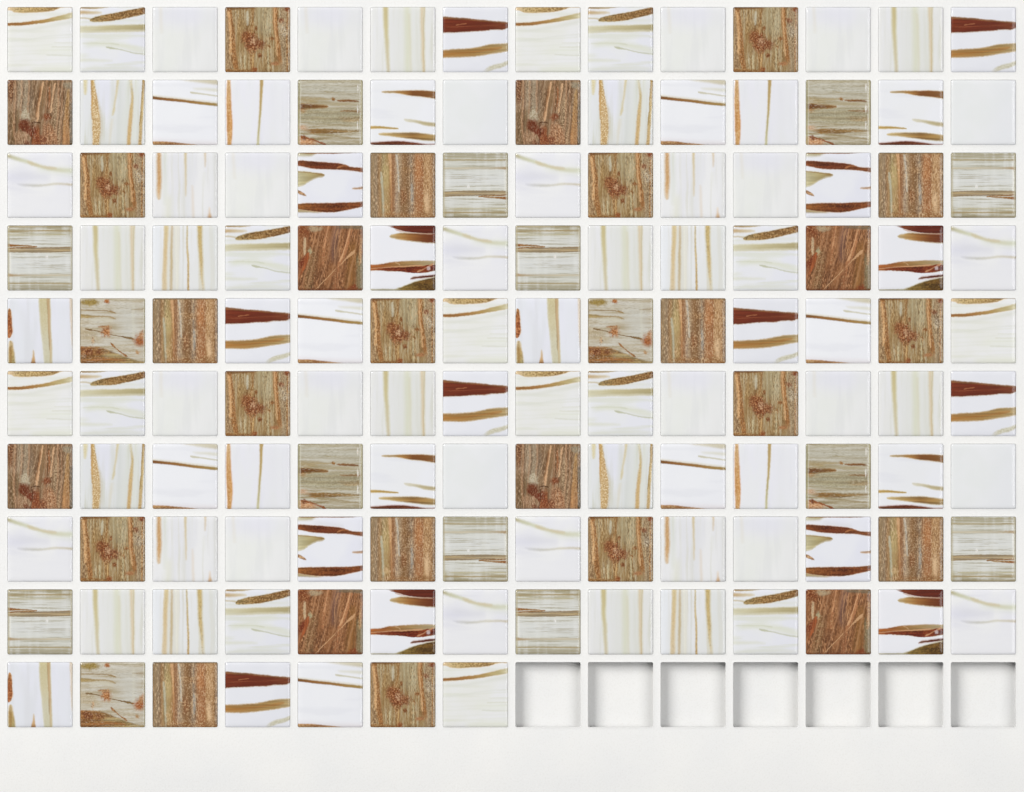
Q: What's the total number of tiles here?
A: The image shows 133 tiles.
